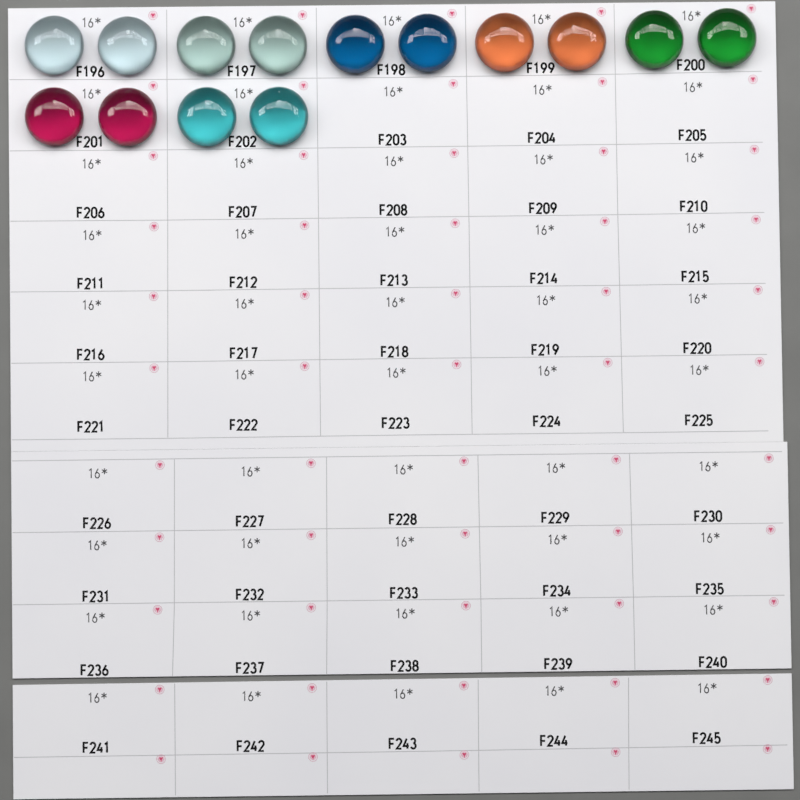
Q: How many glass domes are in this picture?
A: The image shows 14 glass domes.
